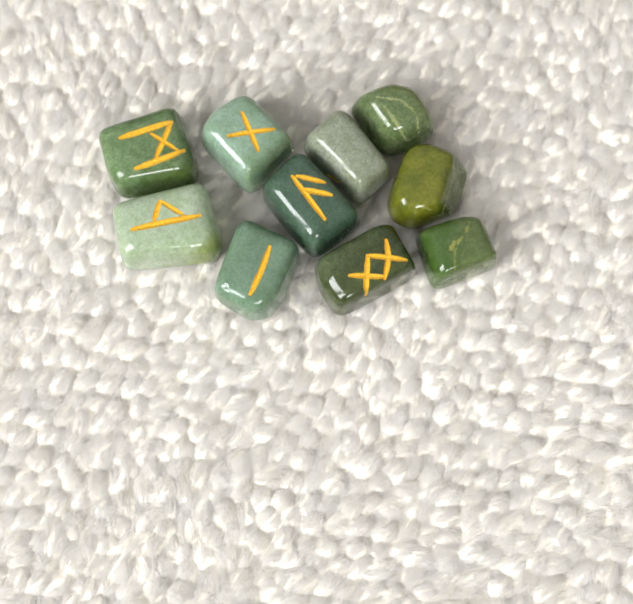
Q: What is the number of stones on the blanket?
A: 10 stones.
